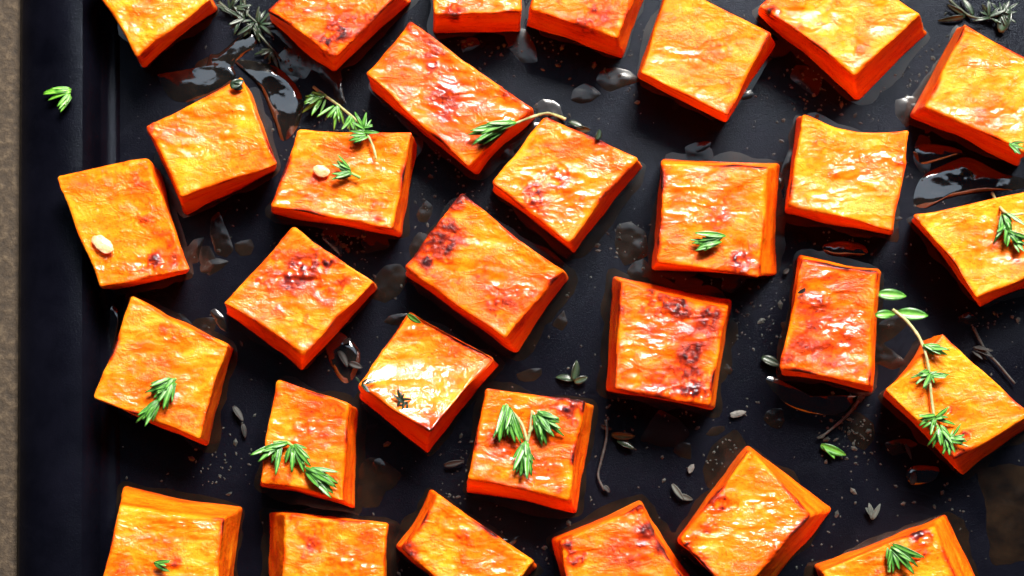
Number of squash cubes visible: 30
